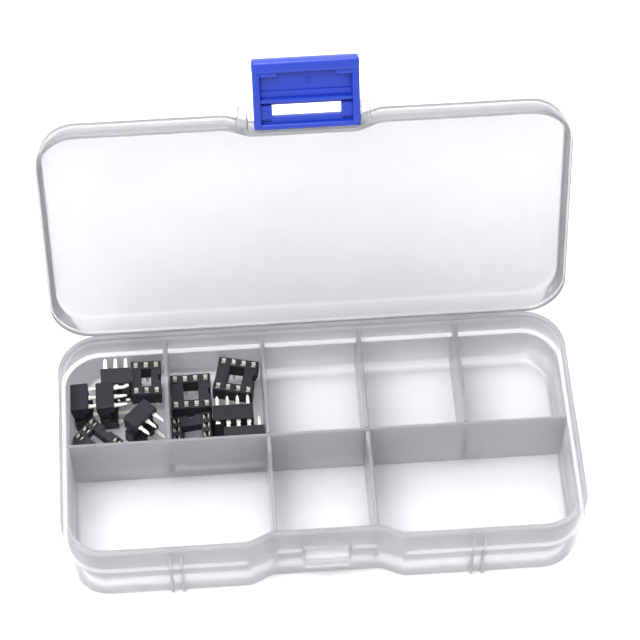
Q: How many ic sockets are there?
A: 11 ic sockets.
